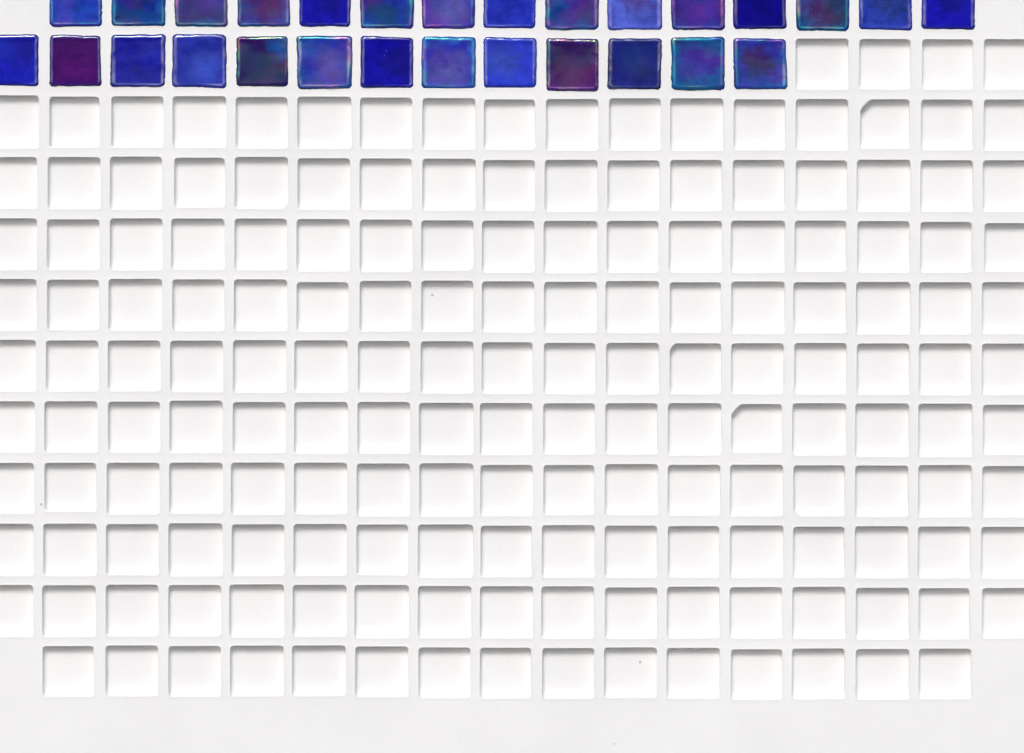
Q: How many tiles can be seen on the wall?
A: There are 28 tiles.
